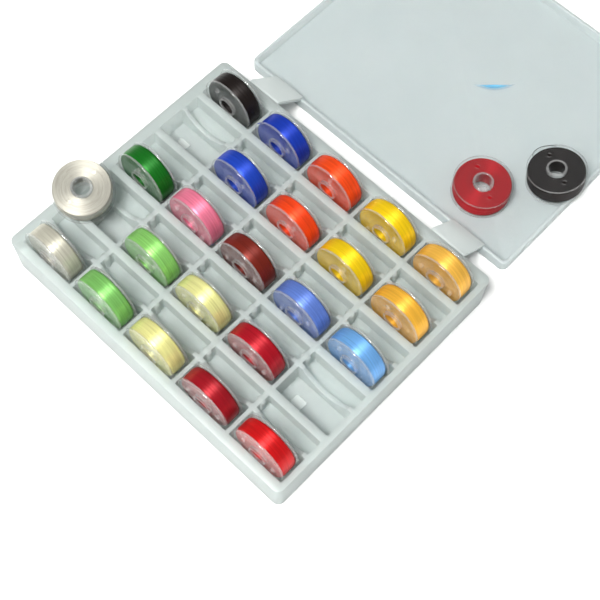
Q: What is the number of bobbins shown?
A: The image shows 25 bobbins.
